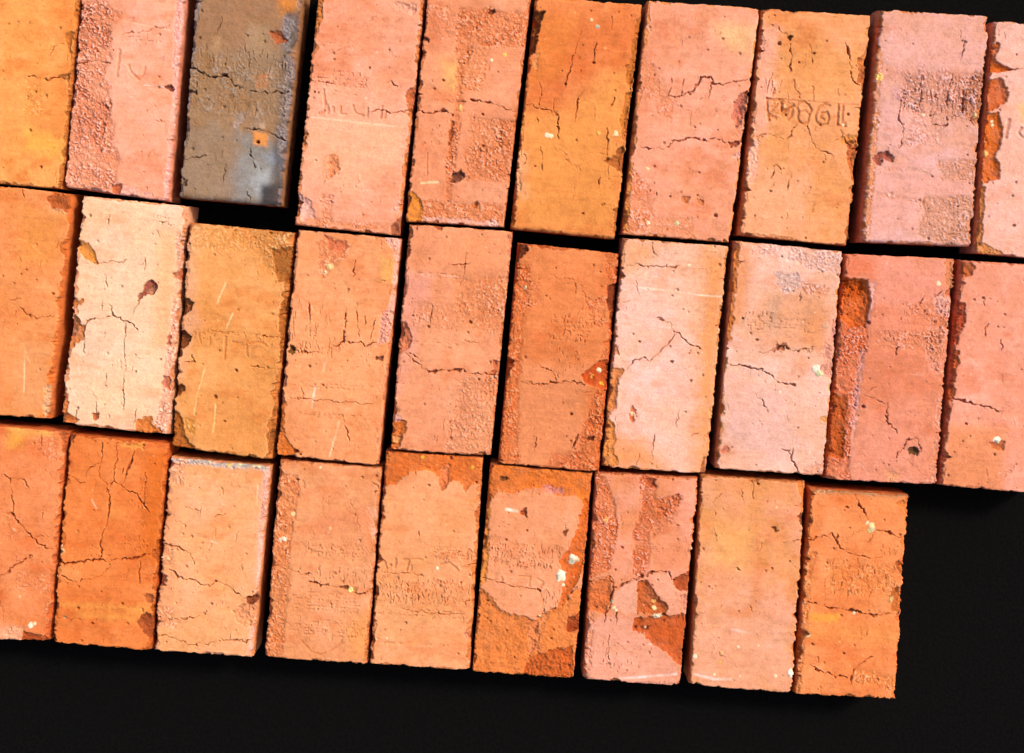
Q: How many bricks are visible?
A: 29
